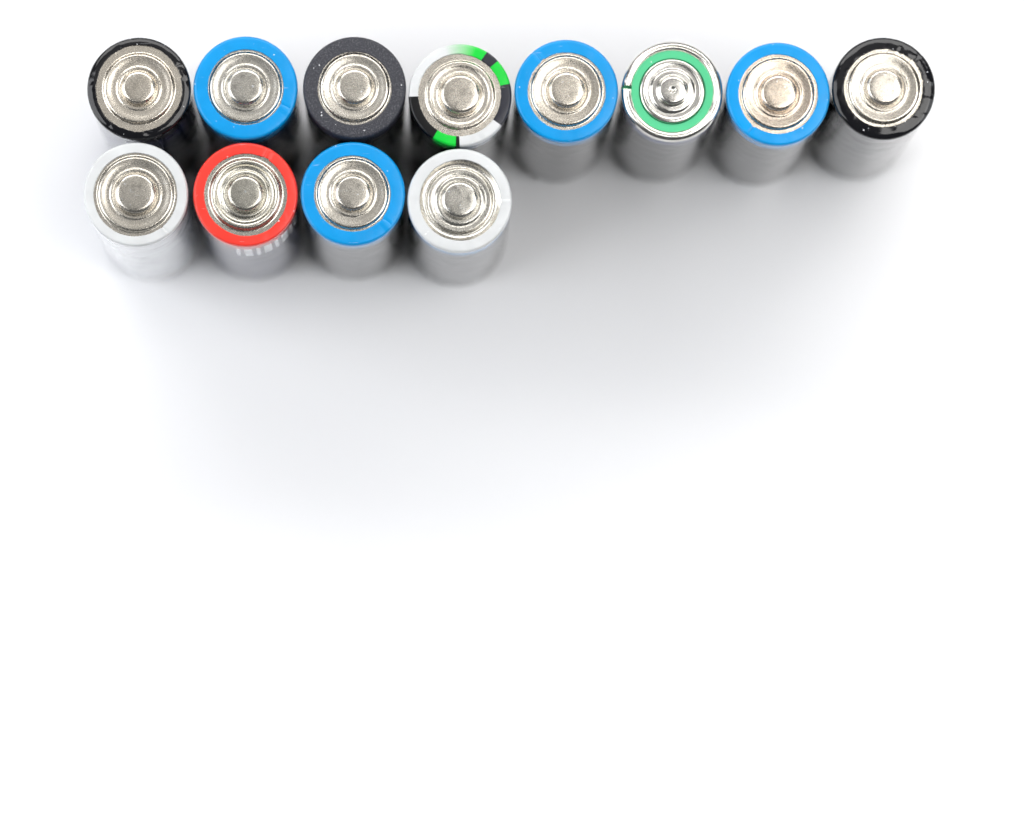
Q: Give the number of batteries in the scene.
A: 12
